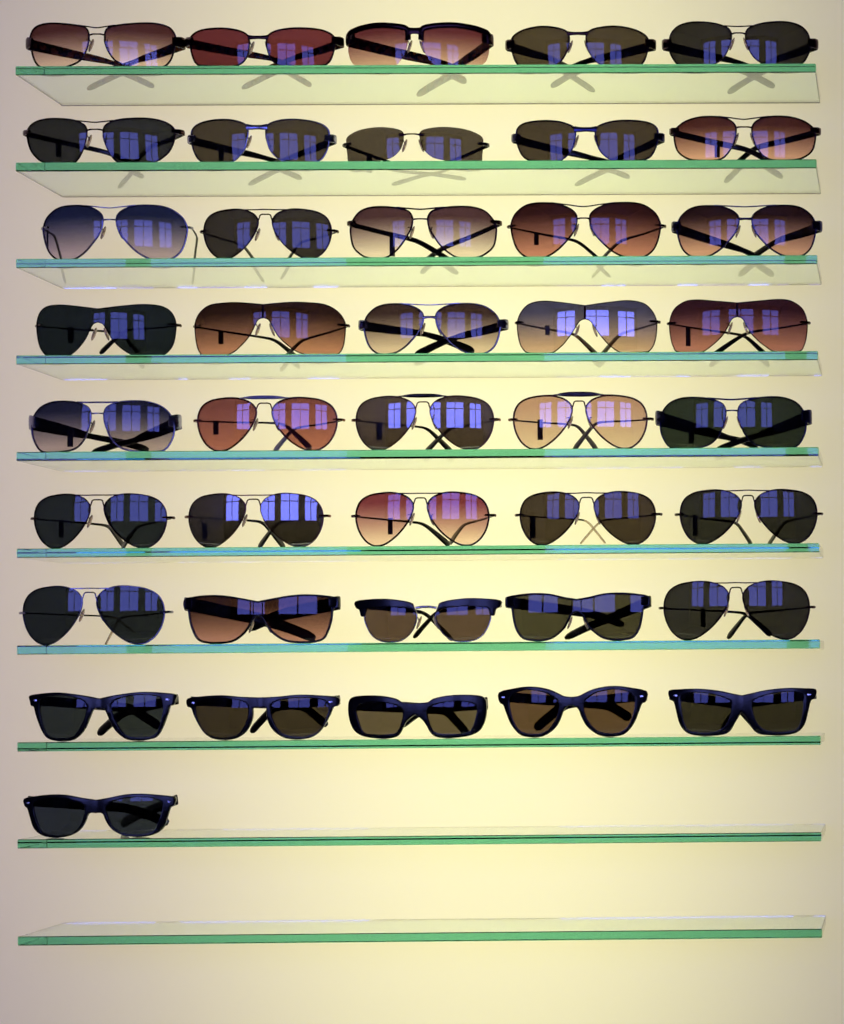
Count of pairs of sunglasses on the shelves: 41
